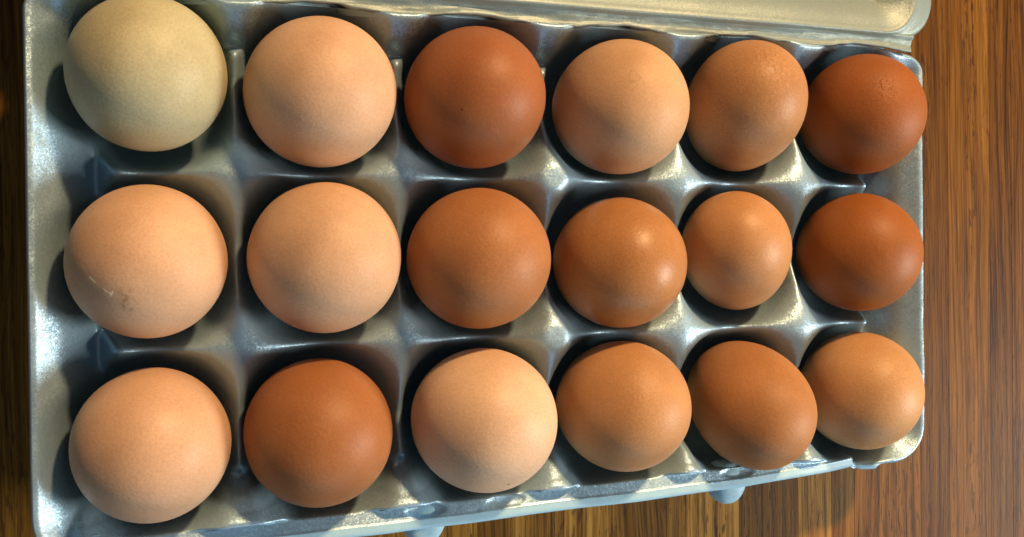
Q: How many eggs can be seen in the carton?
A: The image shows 18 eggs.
